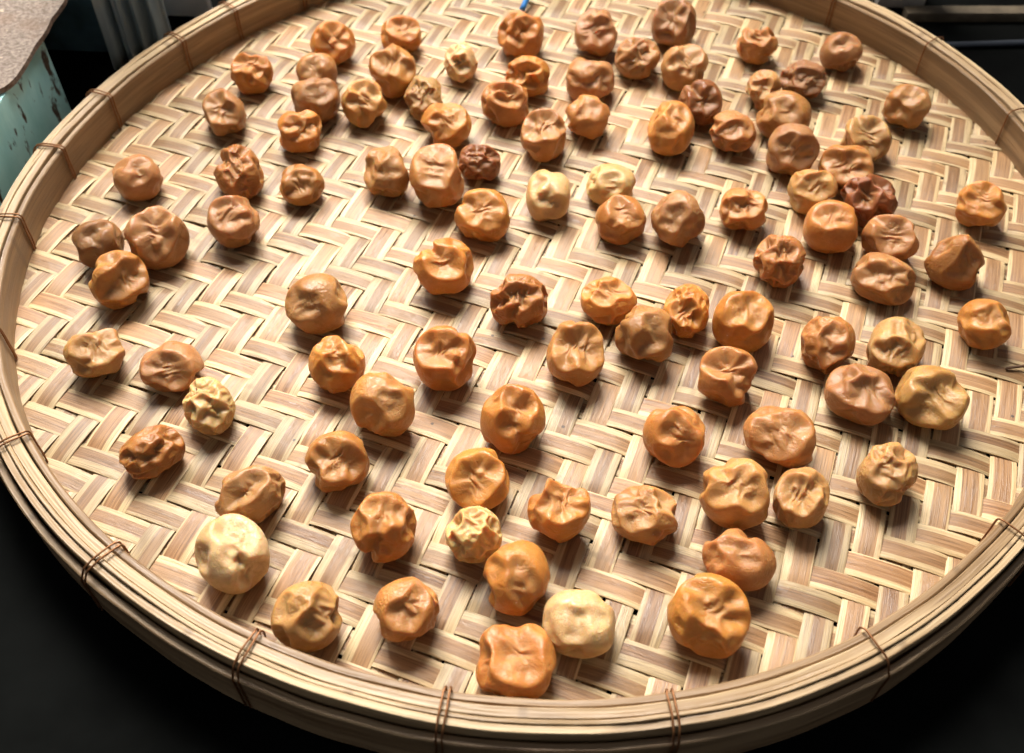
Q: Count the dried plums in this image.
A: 100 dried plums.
